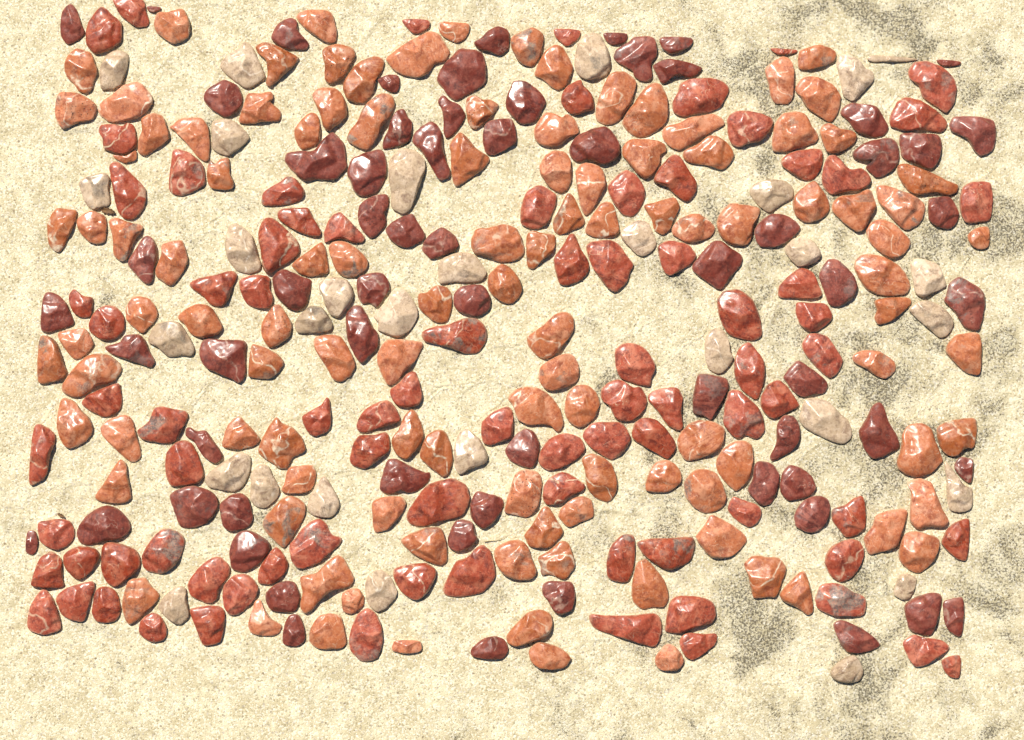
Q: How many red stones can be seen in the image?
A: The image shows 84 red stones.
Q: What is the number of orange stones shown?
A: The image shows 112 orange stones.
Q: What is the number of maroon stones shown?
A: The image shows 65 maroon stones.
